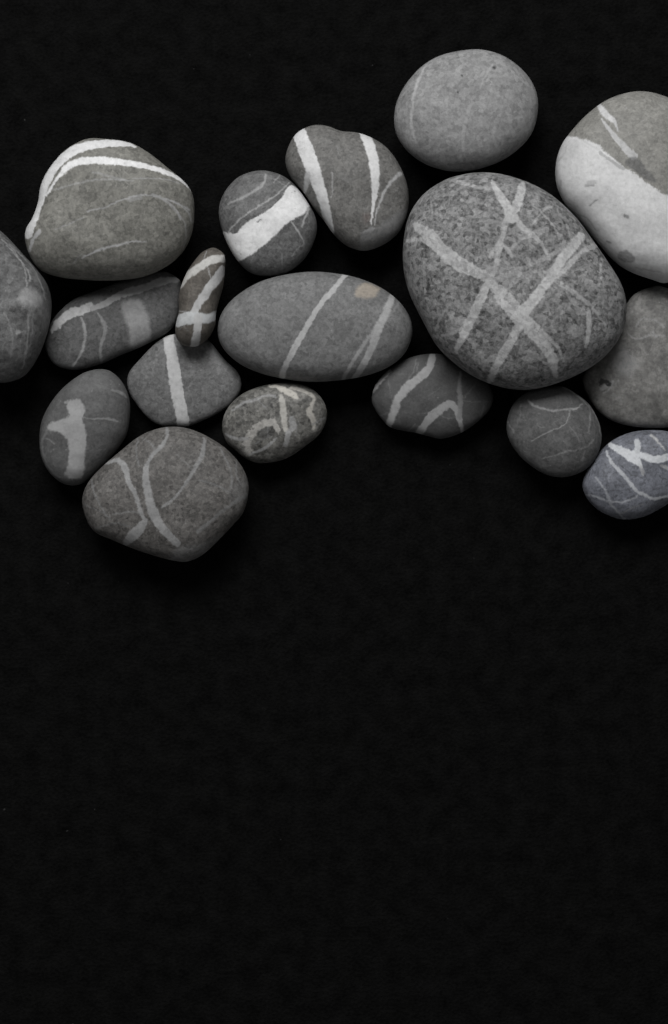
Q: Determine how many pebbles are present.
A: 18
